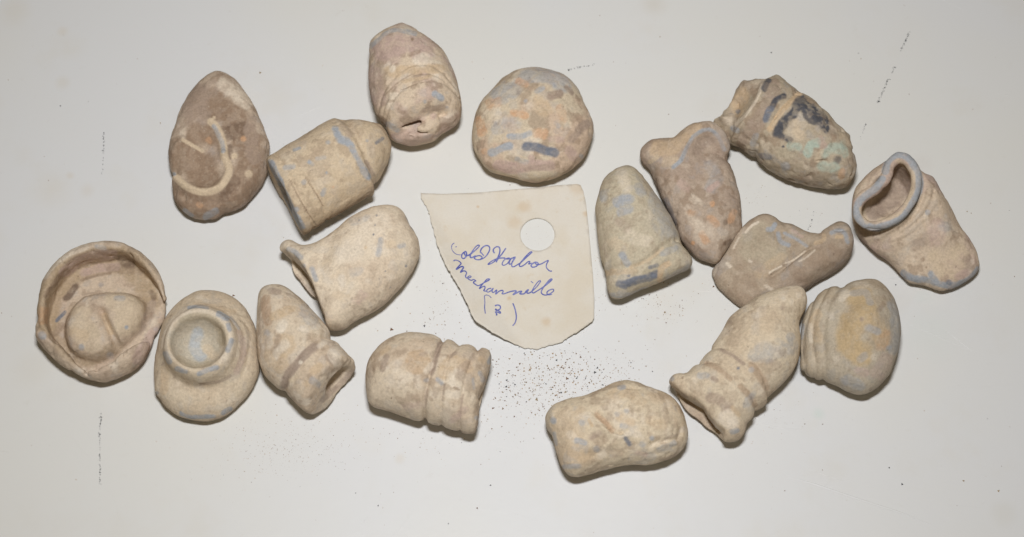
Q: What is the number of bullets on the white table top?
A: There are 17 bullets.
